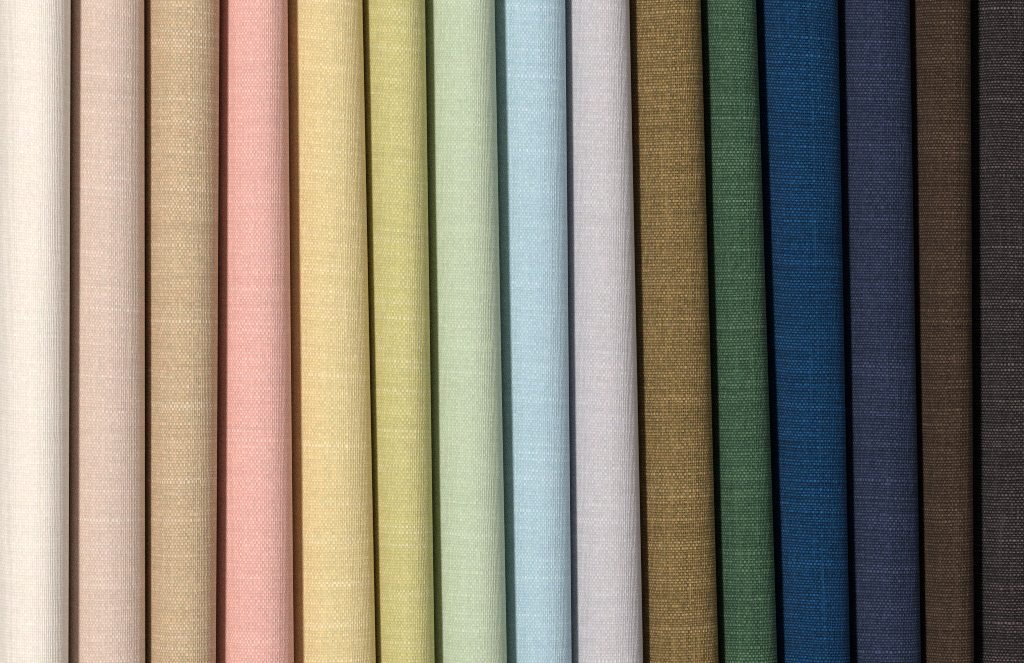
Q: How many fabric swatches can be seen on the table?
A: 15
